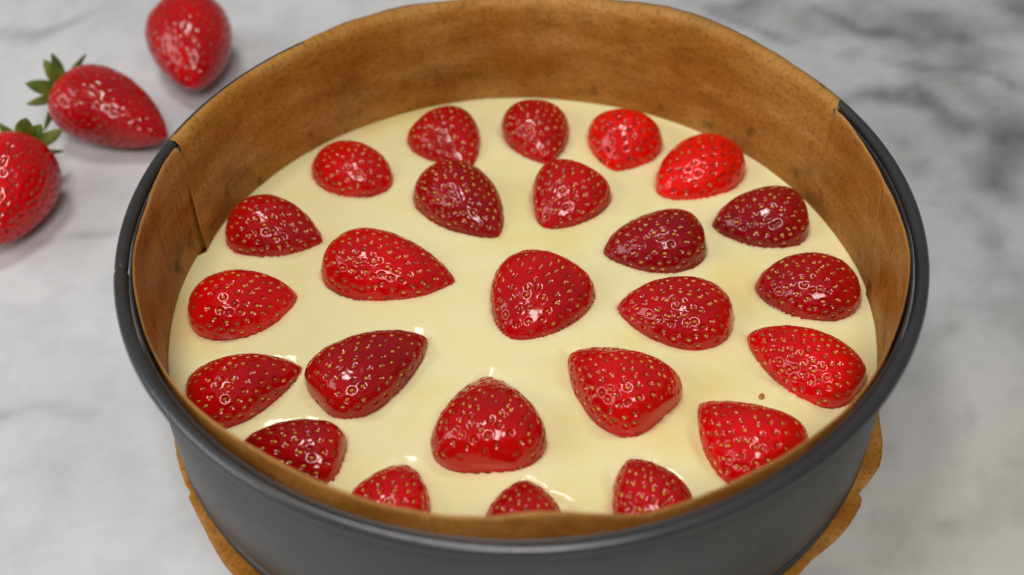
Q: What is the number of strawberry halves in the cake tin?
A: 25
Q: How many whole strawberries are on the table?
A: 3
